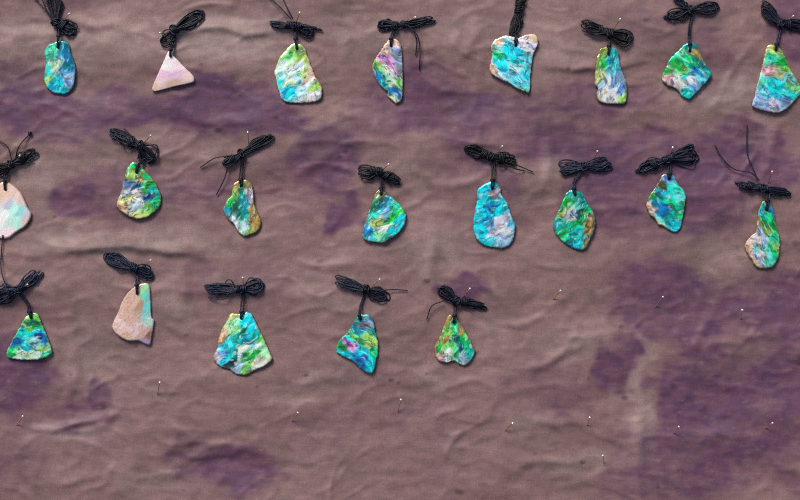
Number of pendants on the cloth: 21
